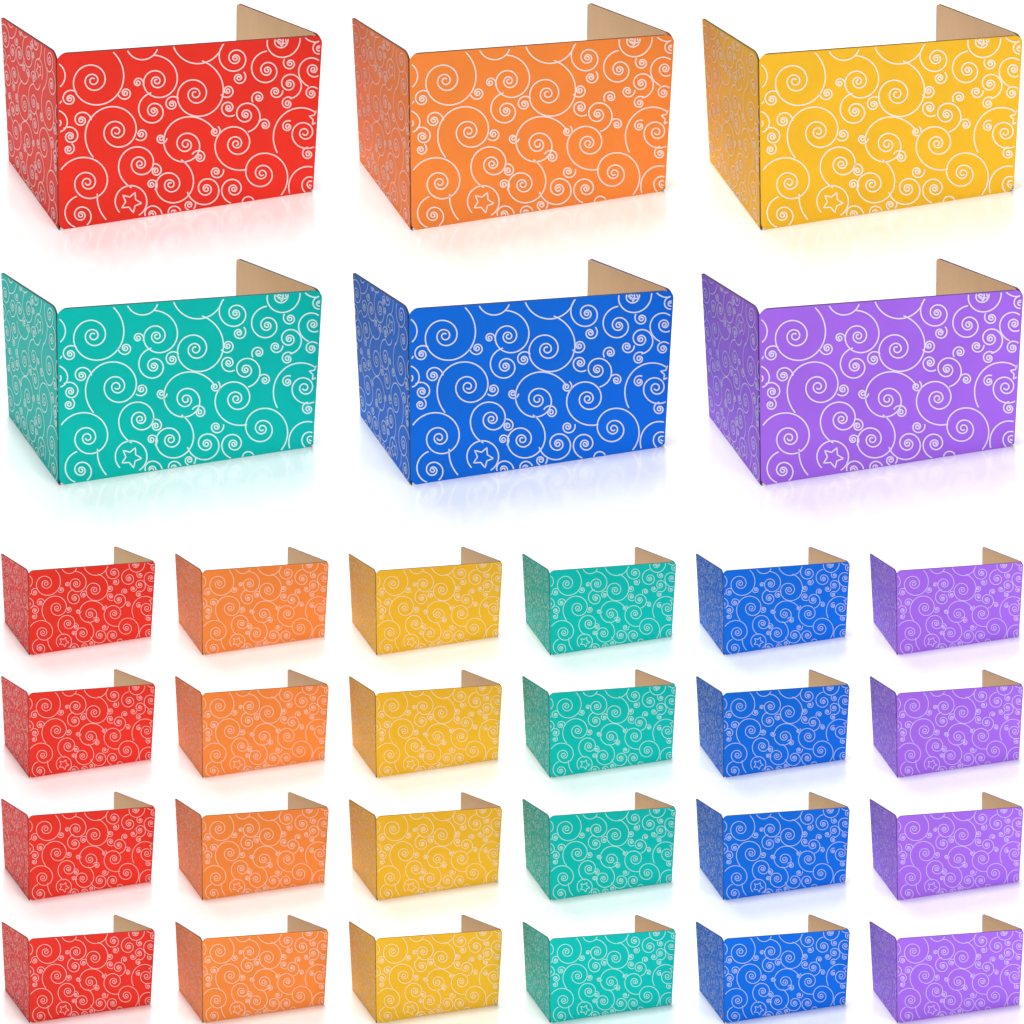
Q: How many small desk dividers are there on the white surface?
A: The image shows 24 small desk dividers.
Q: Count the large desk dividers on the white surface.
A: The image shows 6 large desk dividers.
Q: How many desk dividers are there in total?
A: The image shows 30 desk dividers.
